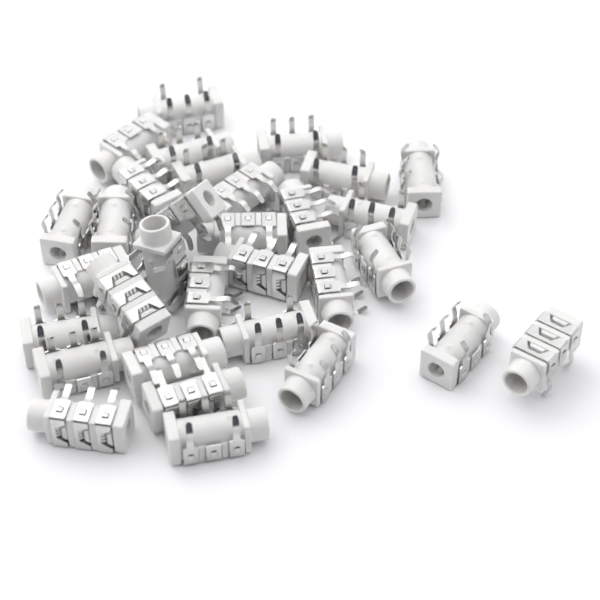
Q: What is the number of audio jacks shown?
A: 32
